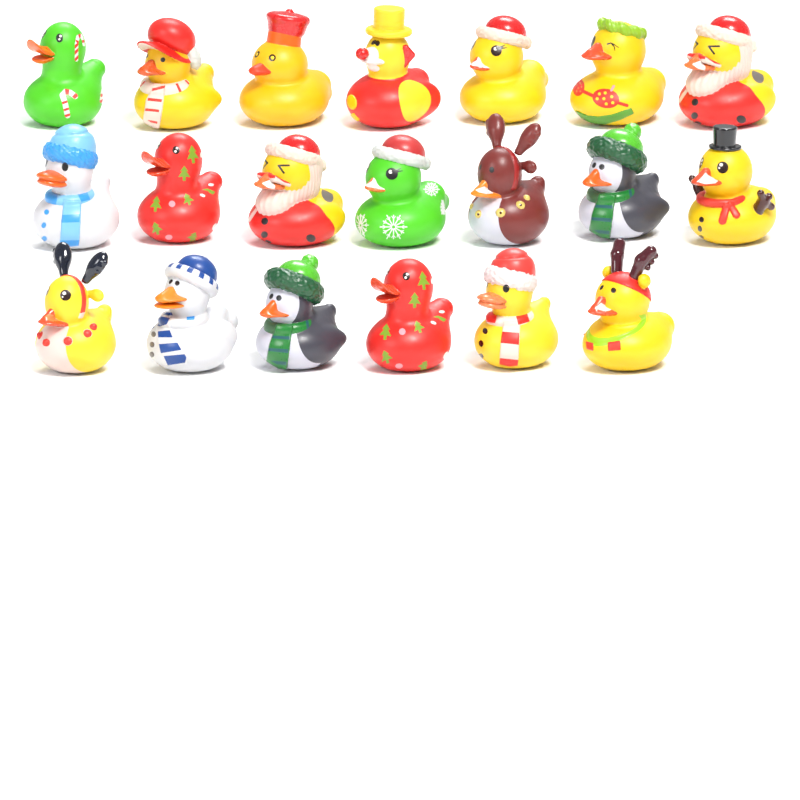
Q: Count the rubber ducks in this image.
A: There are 20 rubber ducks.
